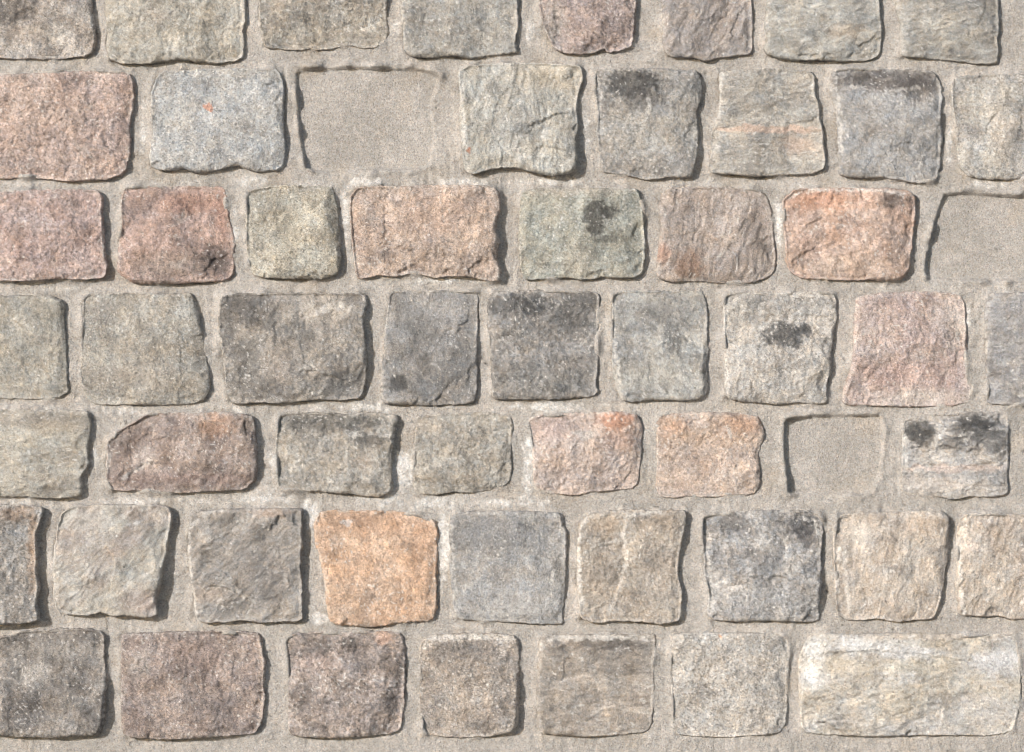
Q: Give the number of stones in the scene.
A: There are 54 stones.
